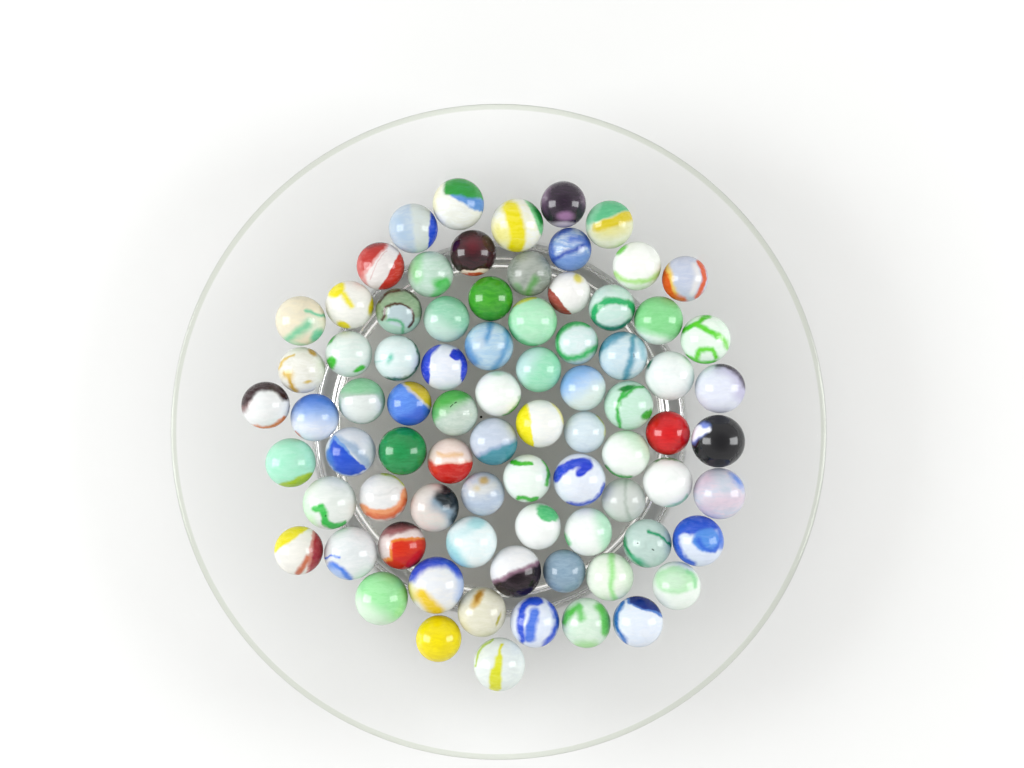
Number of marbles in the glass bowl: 79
